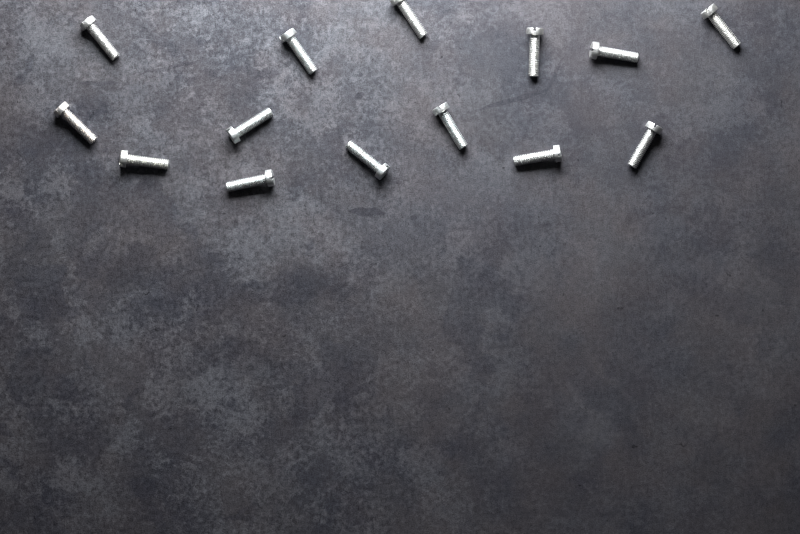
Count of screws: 14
